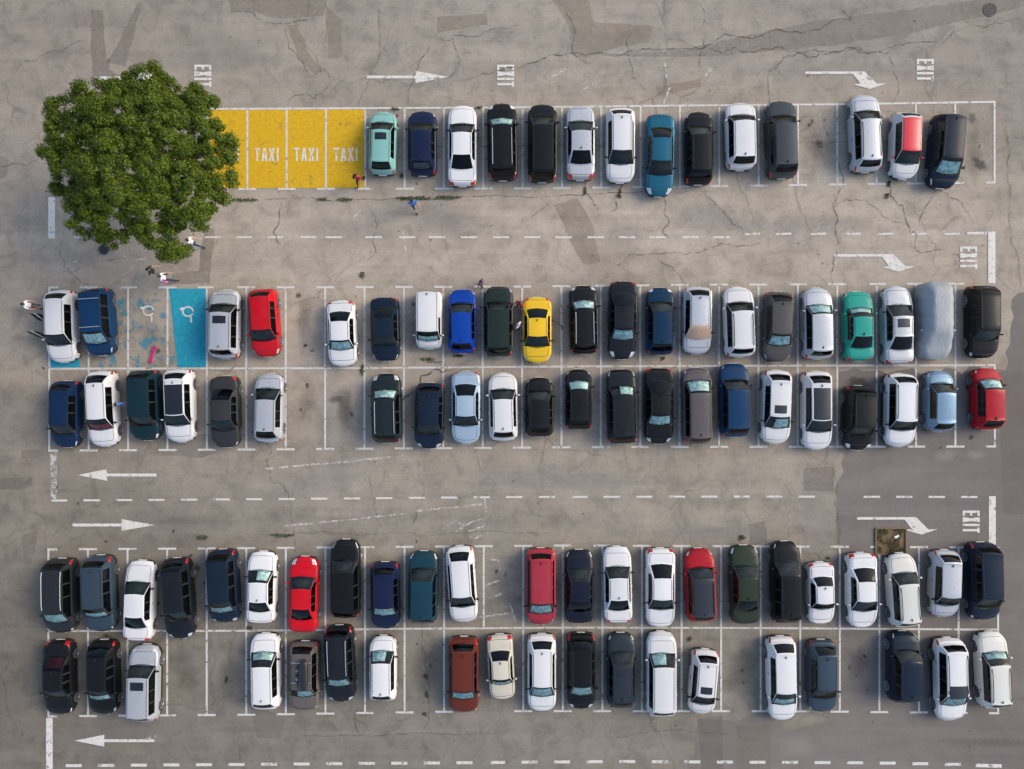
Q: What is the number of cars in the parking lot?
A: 99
